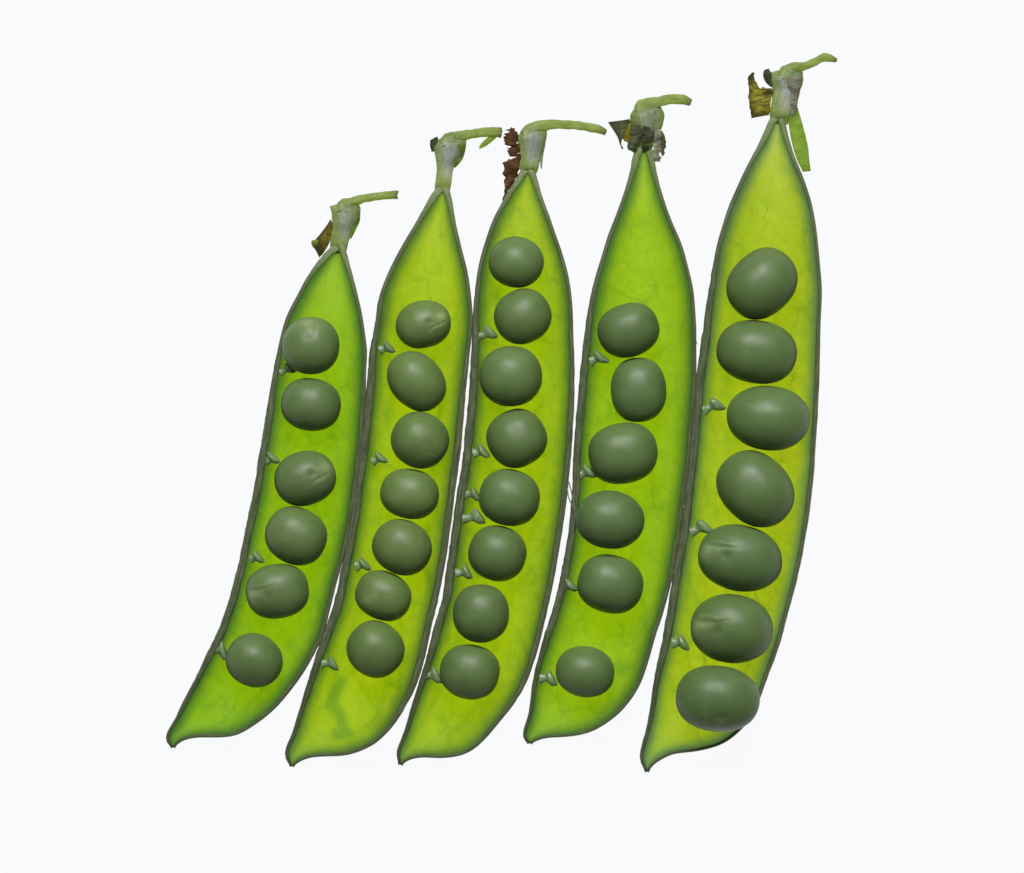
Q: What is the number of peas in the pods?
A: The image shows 34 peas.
